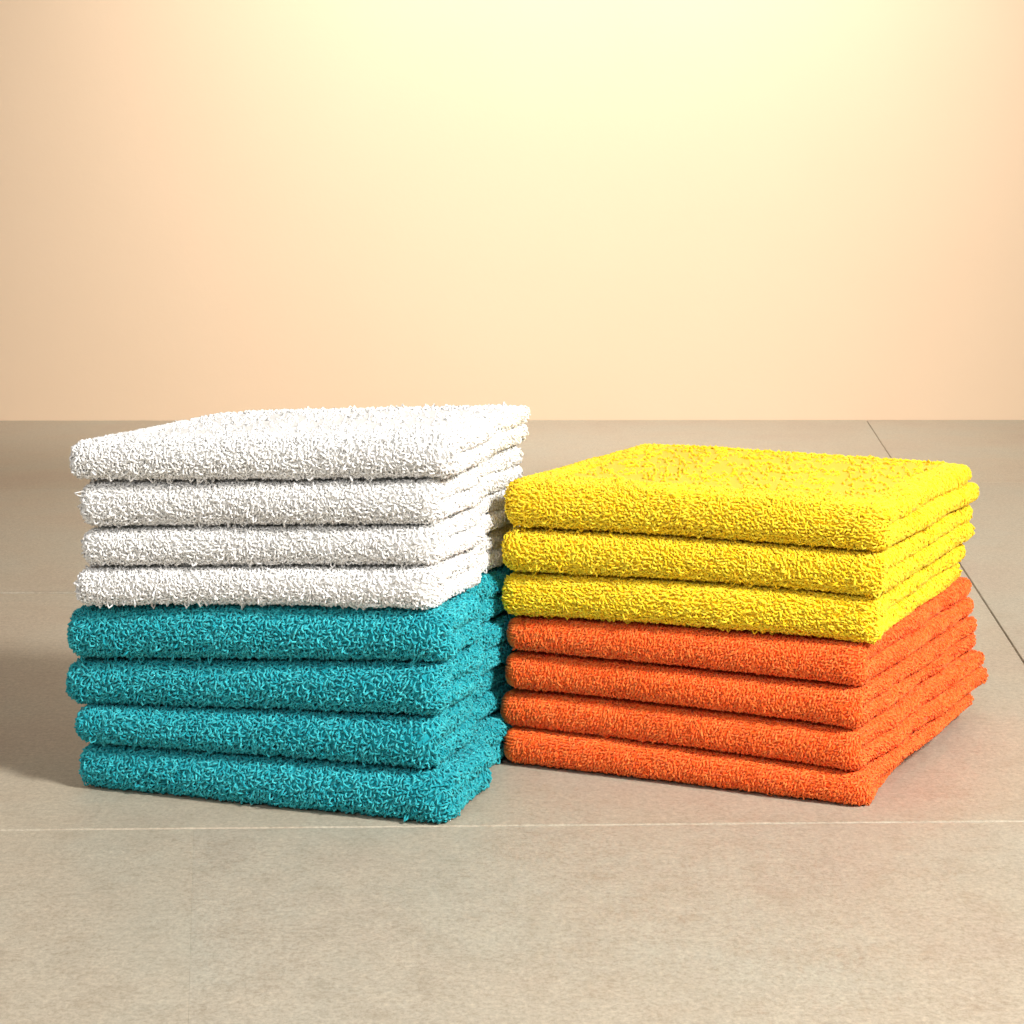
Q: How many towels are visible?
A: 15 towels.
